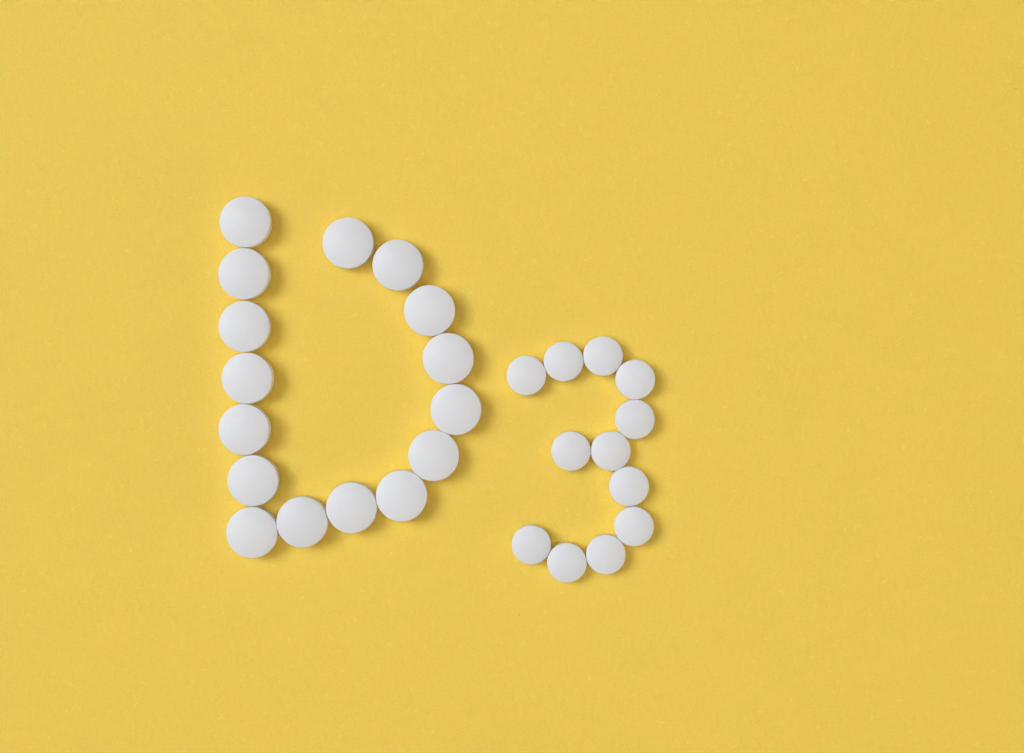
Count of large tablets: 16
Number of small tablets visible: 12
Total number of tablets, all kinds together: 28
